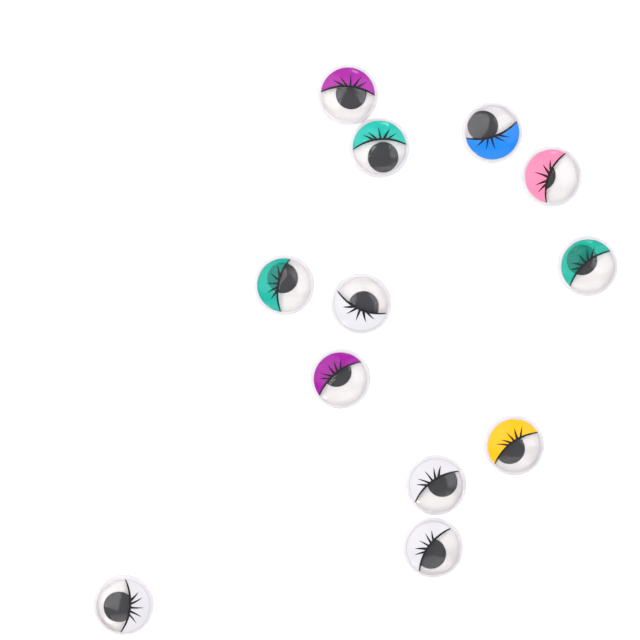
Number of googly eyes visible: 12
